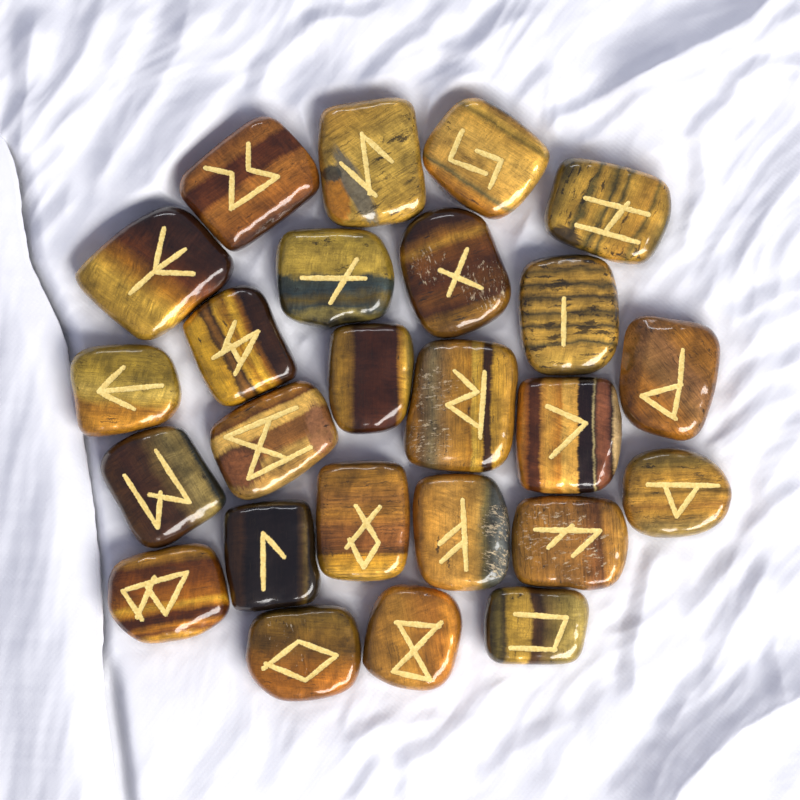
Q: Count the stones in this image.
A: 25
